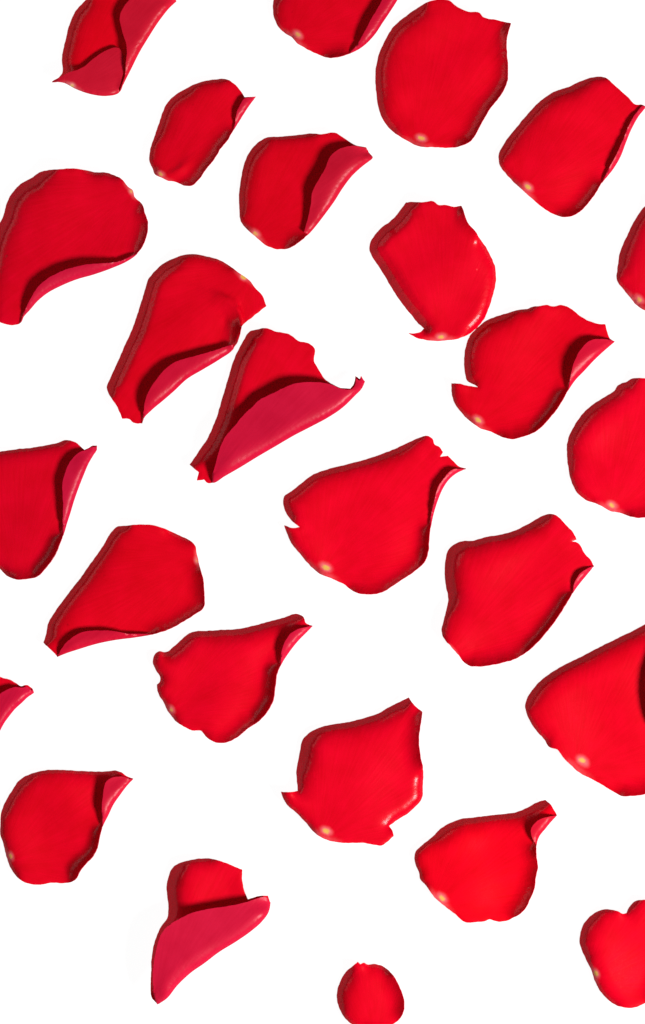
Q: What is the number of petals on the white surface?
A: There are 26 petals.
